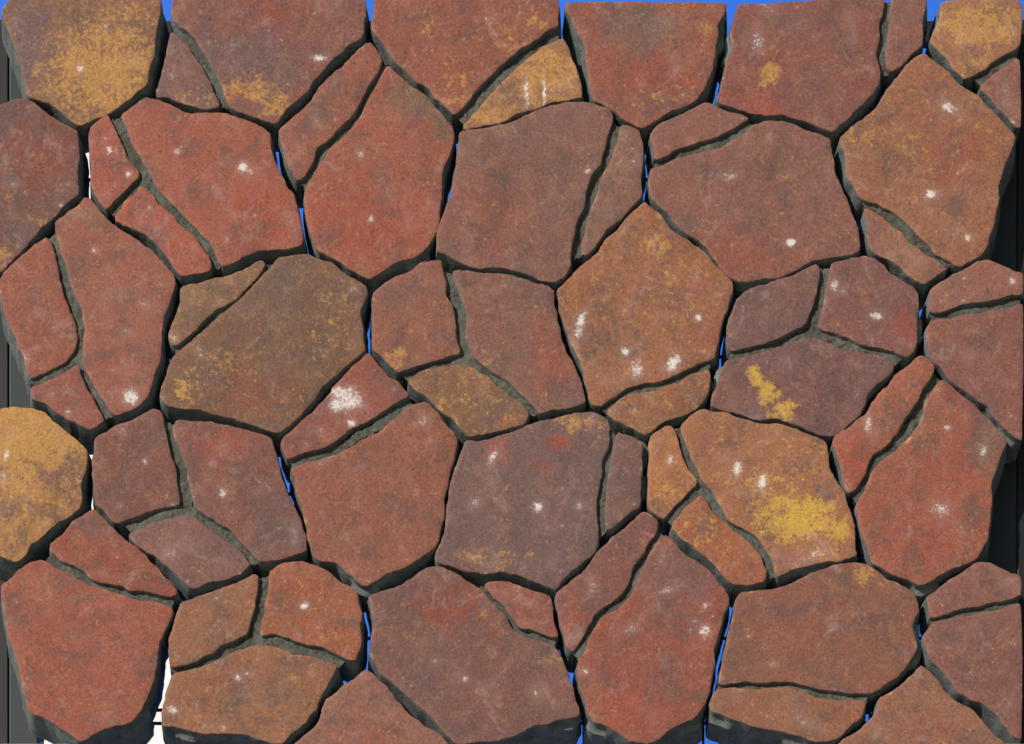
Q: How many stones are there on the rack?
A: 65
